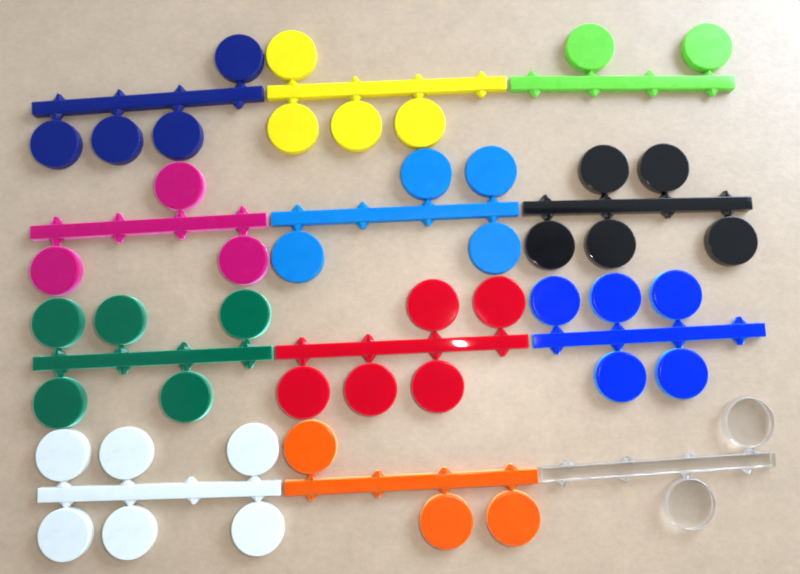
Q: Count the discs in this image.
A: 48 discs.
